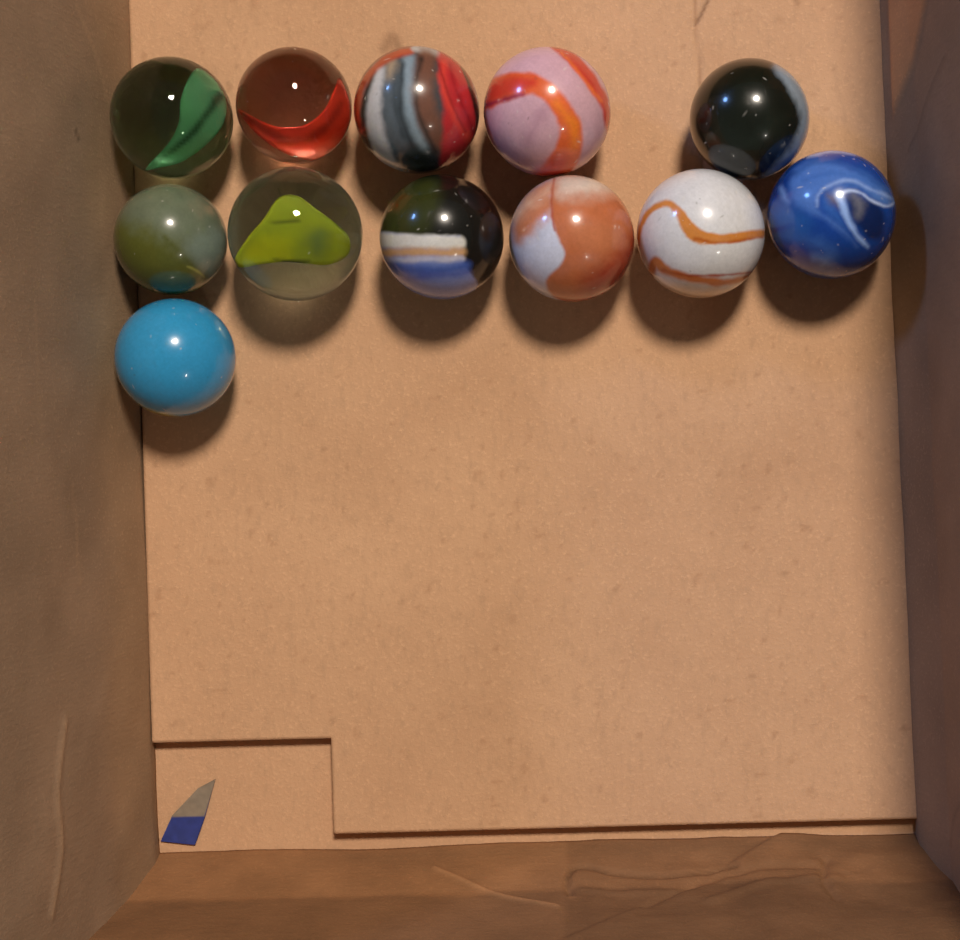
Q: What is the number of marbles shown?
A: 12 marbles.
